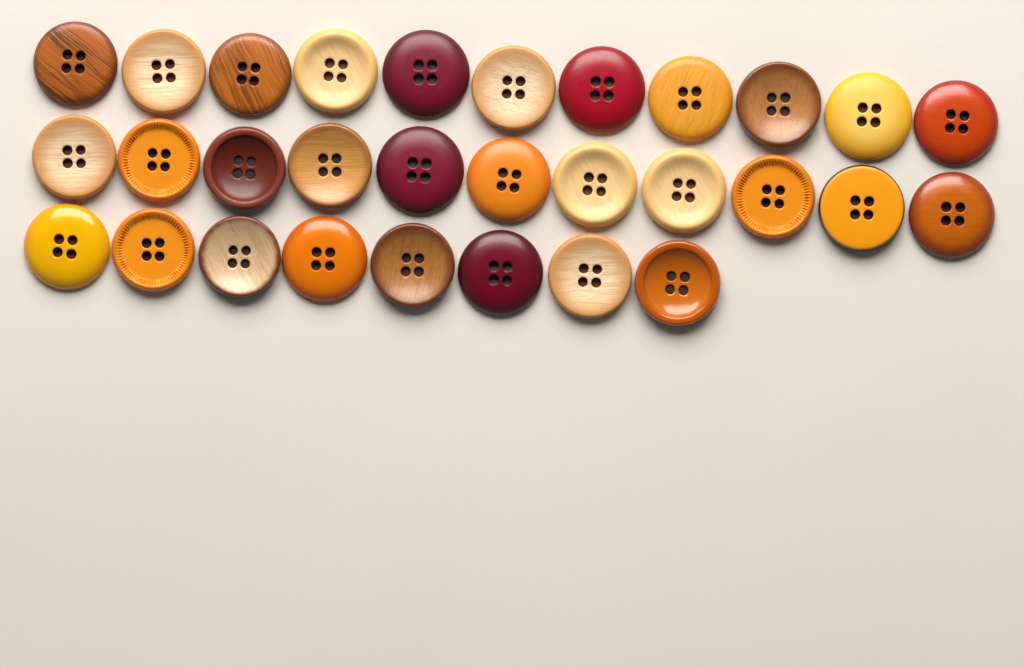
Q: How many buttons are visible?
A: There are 30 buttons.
